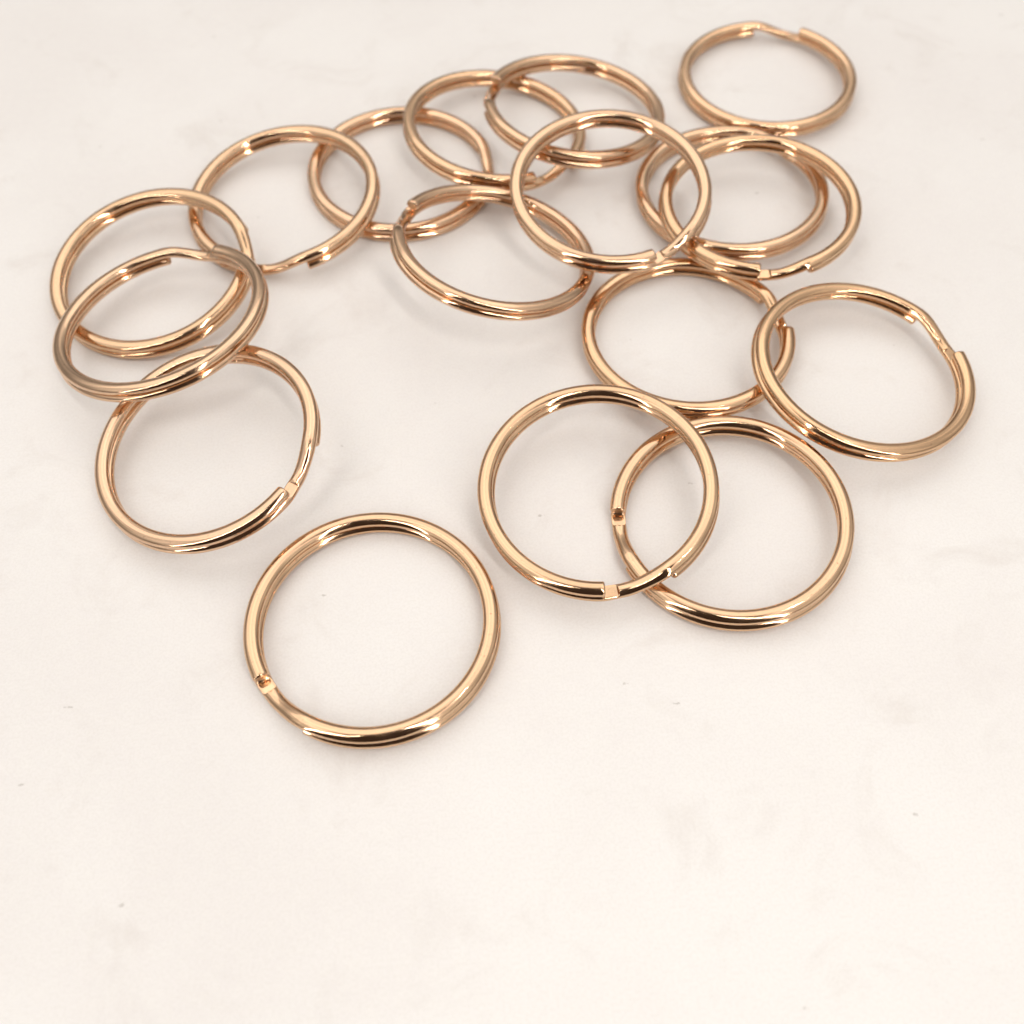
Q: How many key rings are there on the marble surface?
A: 17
